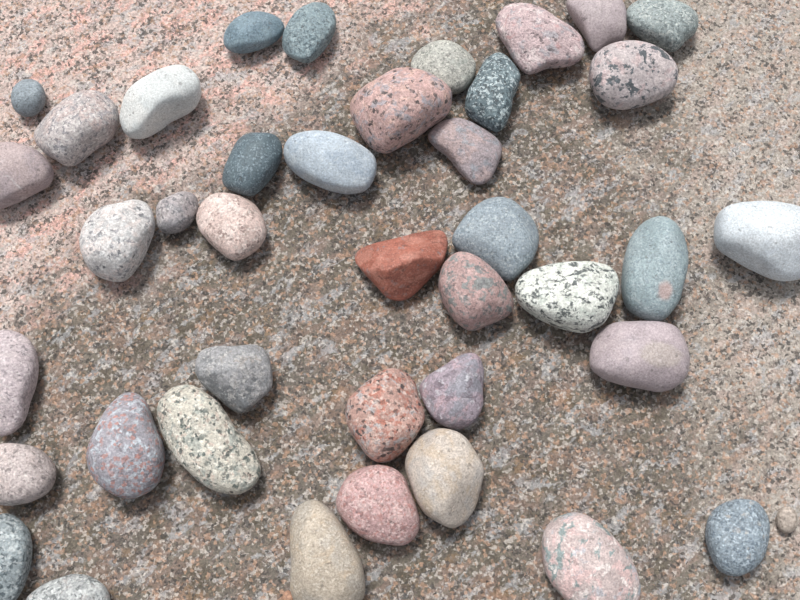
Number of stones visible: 42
